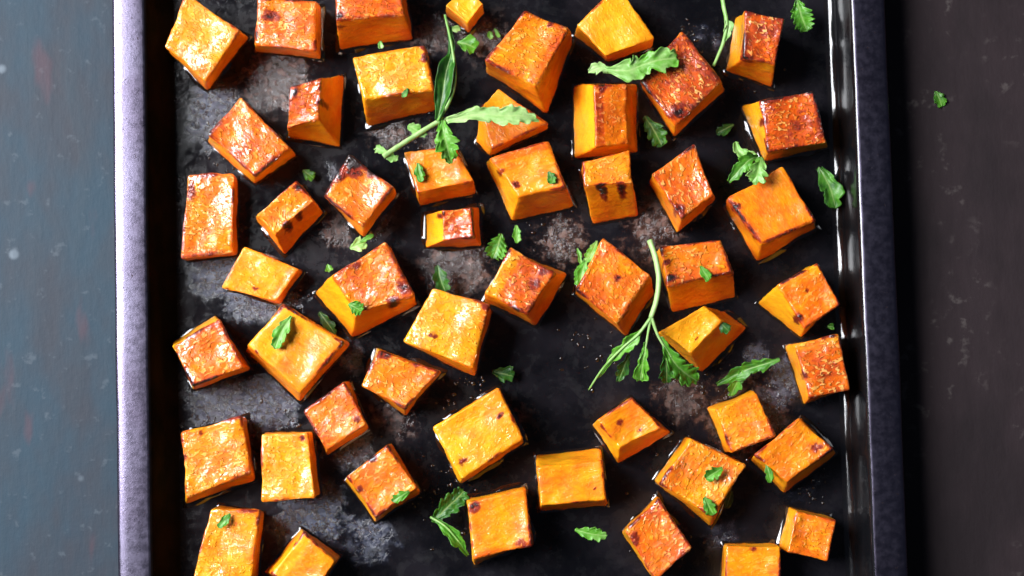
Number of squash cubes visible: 51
